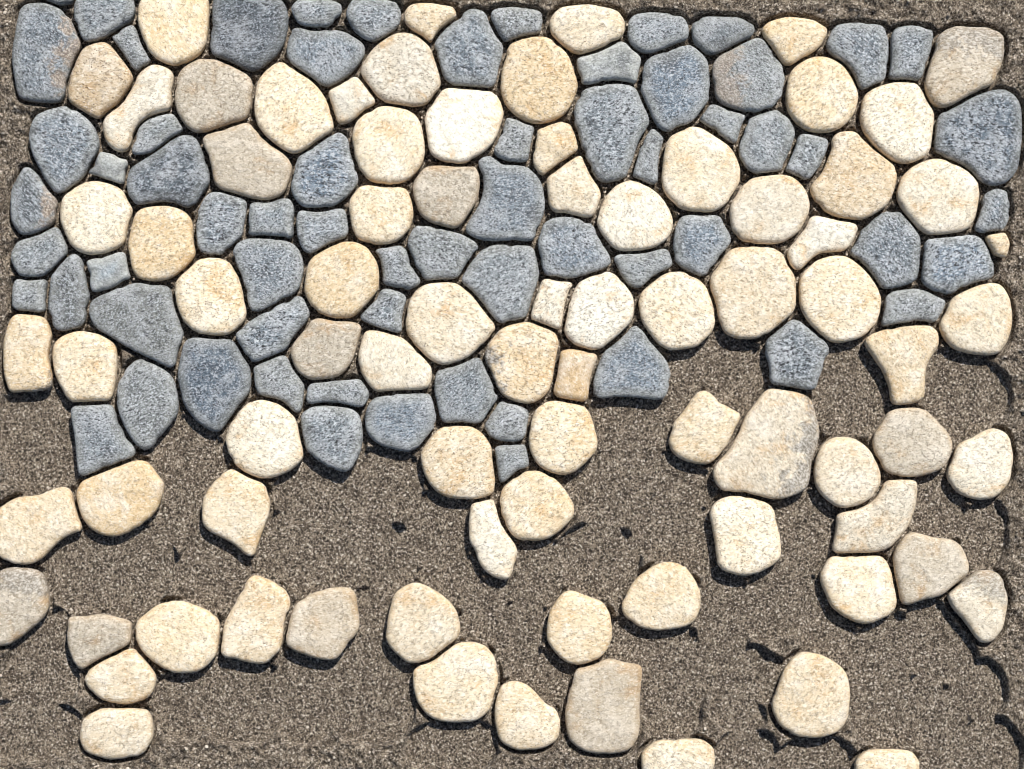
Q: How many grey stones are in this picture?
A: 64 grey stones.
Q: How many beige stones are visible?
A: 80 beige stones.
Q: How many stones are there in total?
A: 144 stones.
